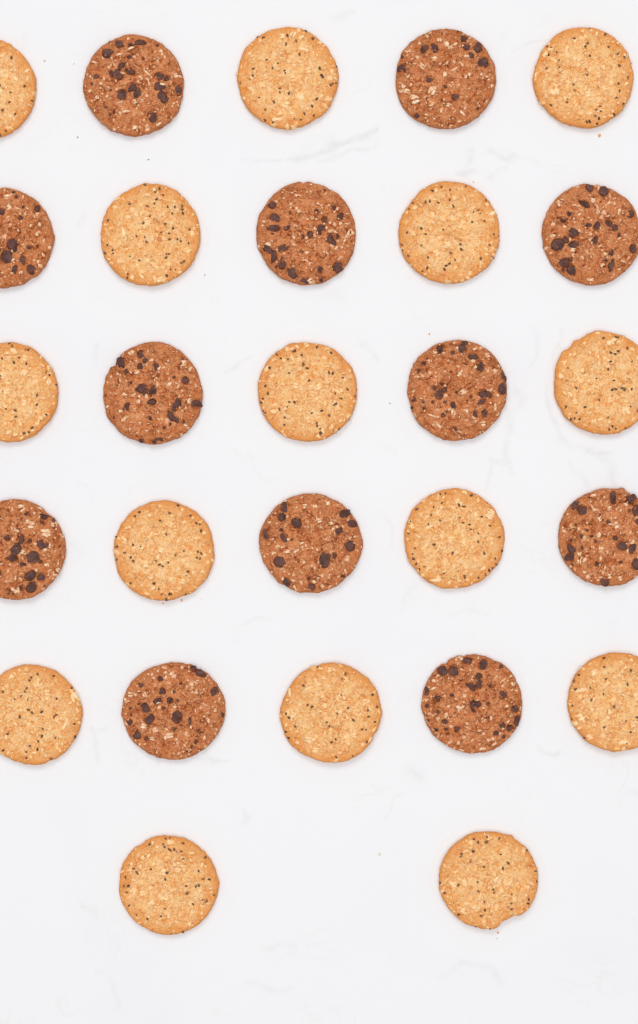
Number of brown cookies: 12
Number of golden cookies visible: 15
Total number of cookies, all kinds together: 27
